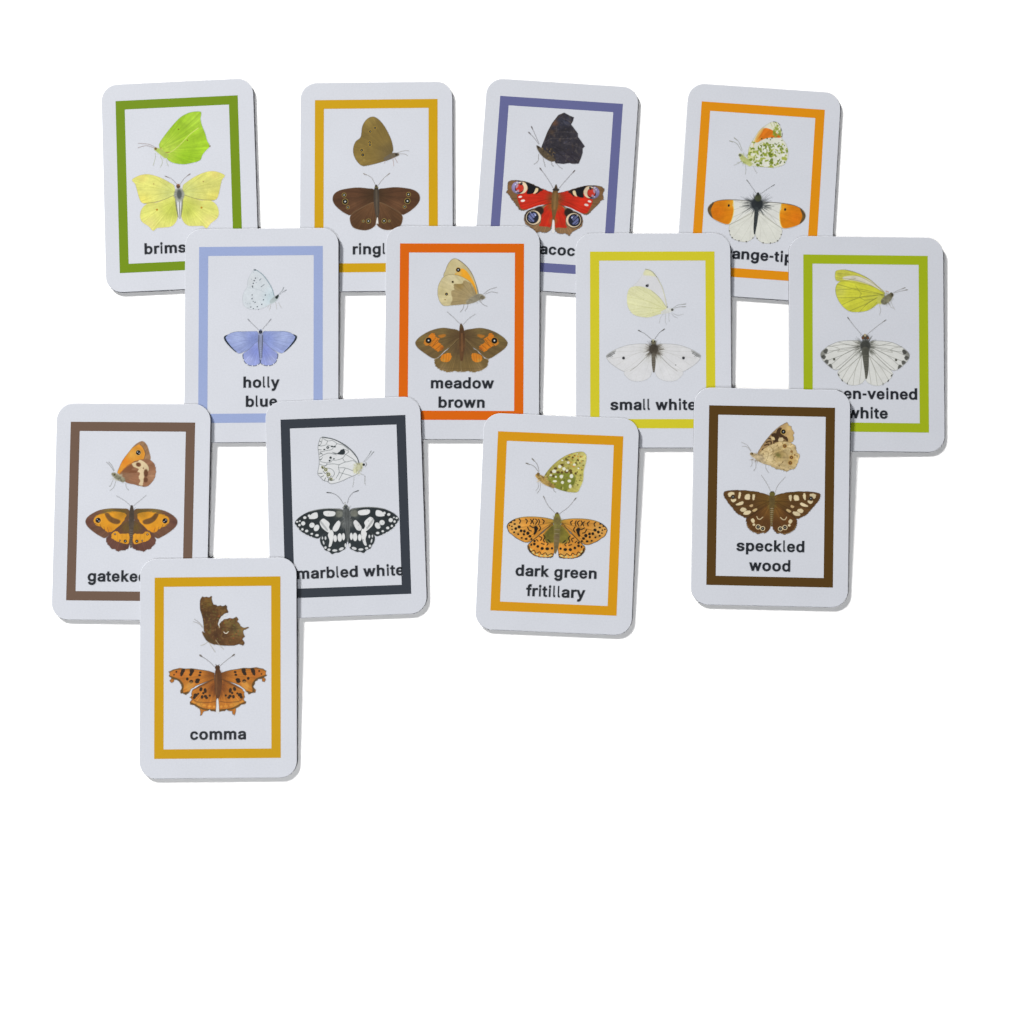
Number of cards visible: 13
